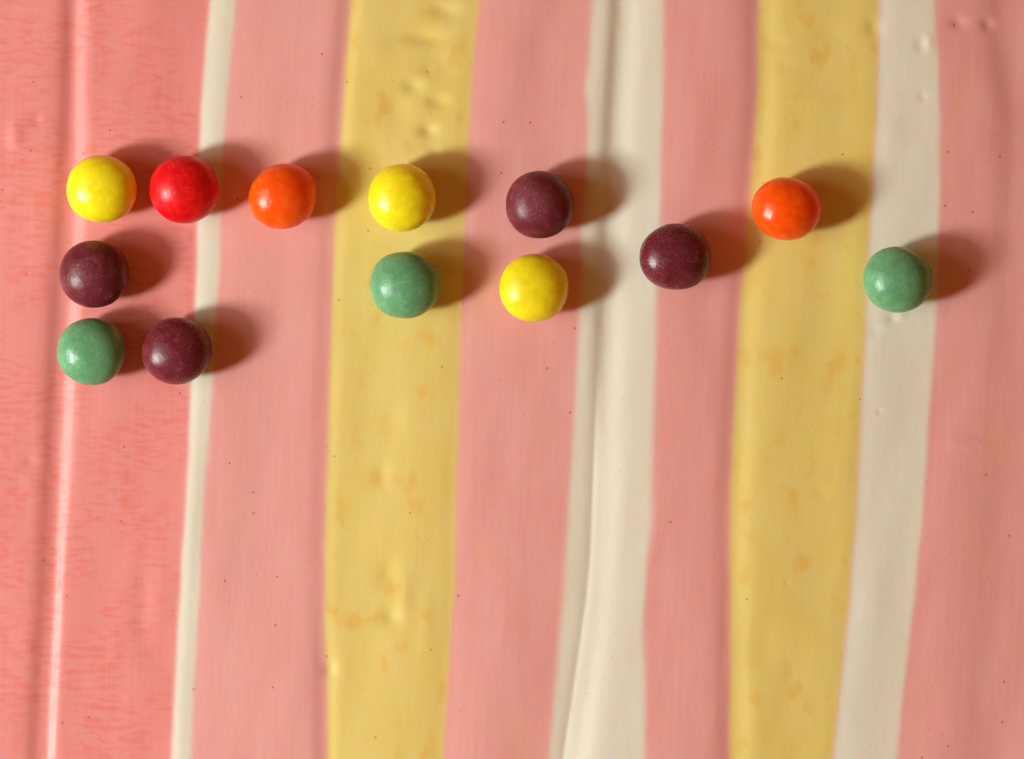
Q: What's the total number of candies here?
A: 13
